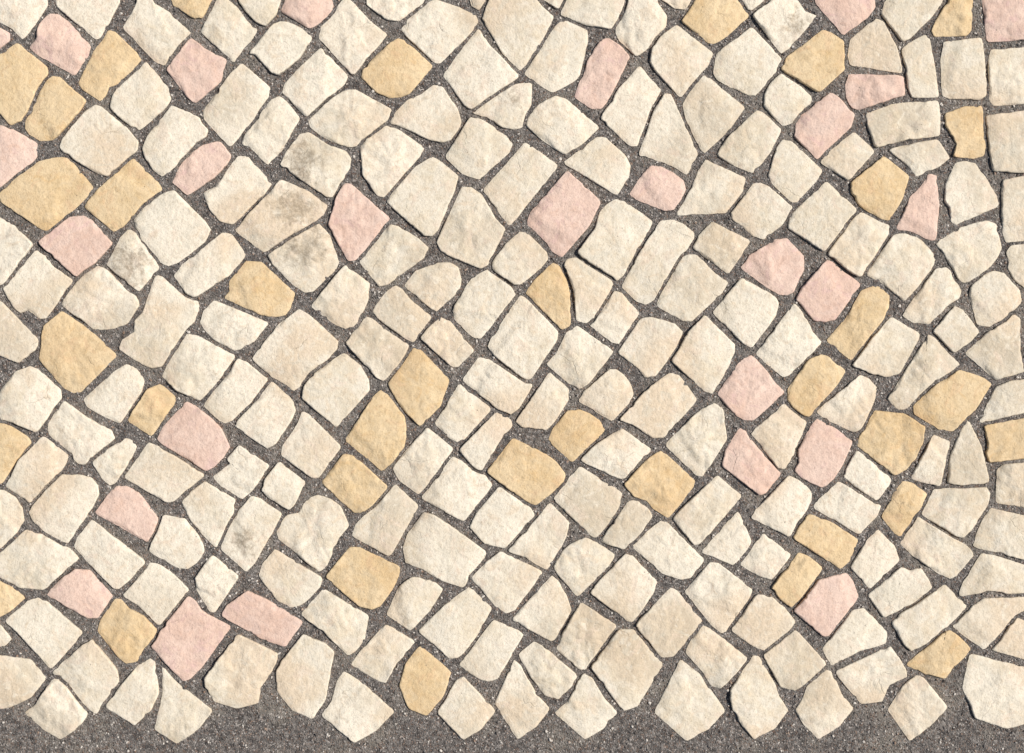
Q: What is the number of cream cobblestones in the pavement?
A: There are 200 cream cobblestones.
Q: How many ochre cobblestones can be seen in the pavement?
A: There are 36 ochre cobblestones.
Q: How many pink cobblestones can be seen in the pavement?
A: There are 27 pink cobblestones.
